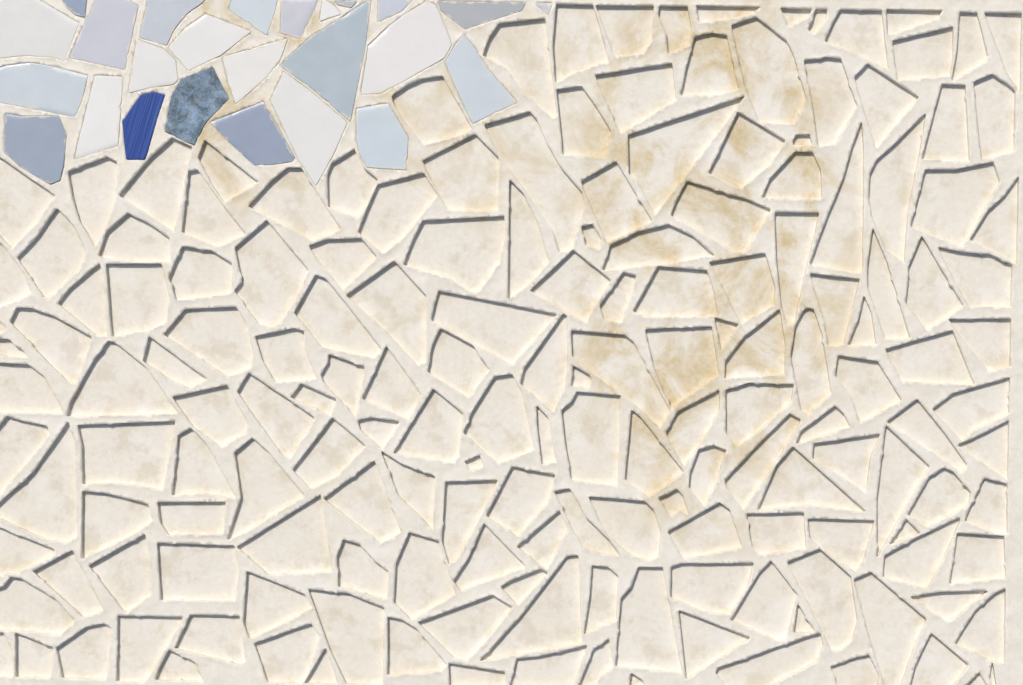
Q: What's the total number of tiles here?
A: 25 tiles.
